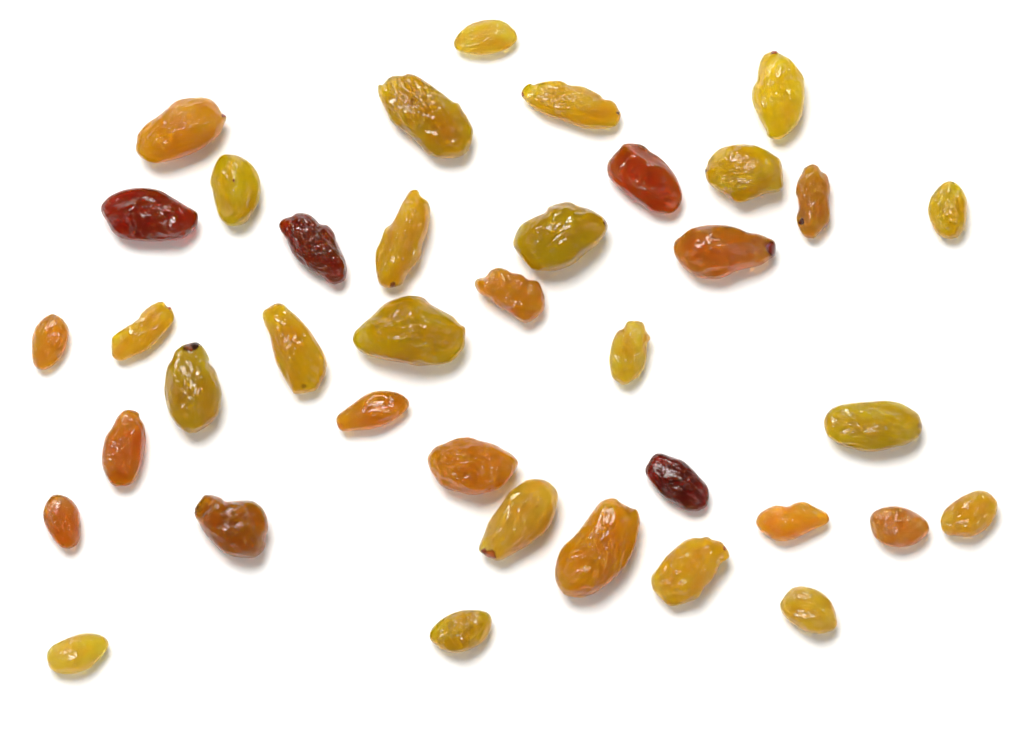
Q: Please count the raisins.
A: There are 38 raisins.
